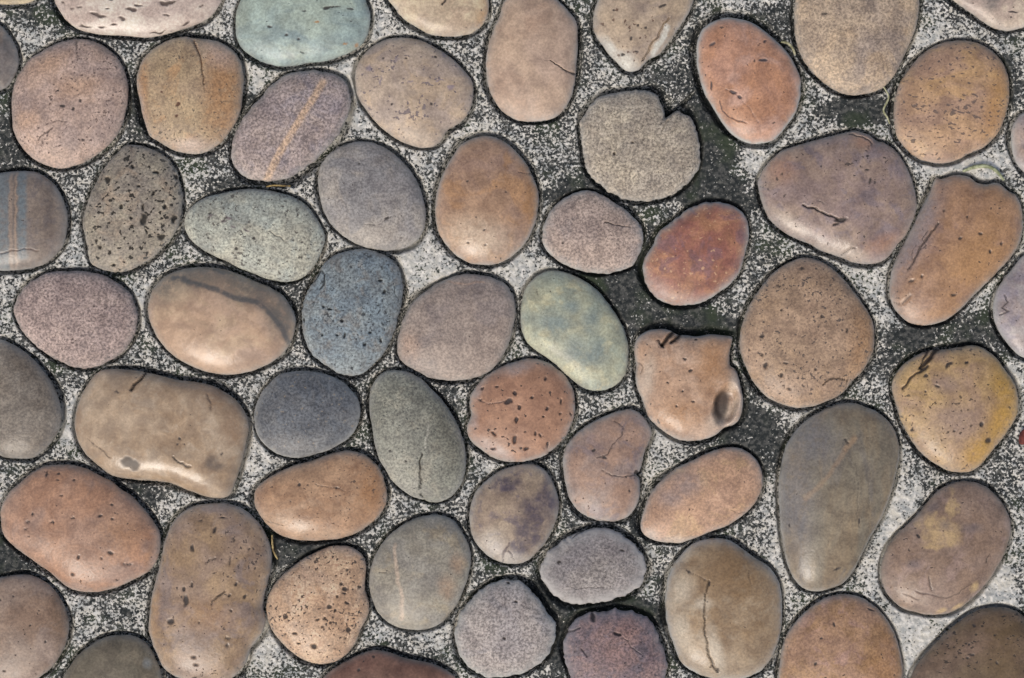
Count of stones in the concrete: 59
